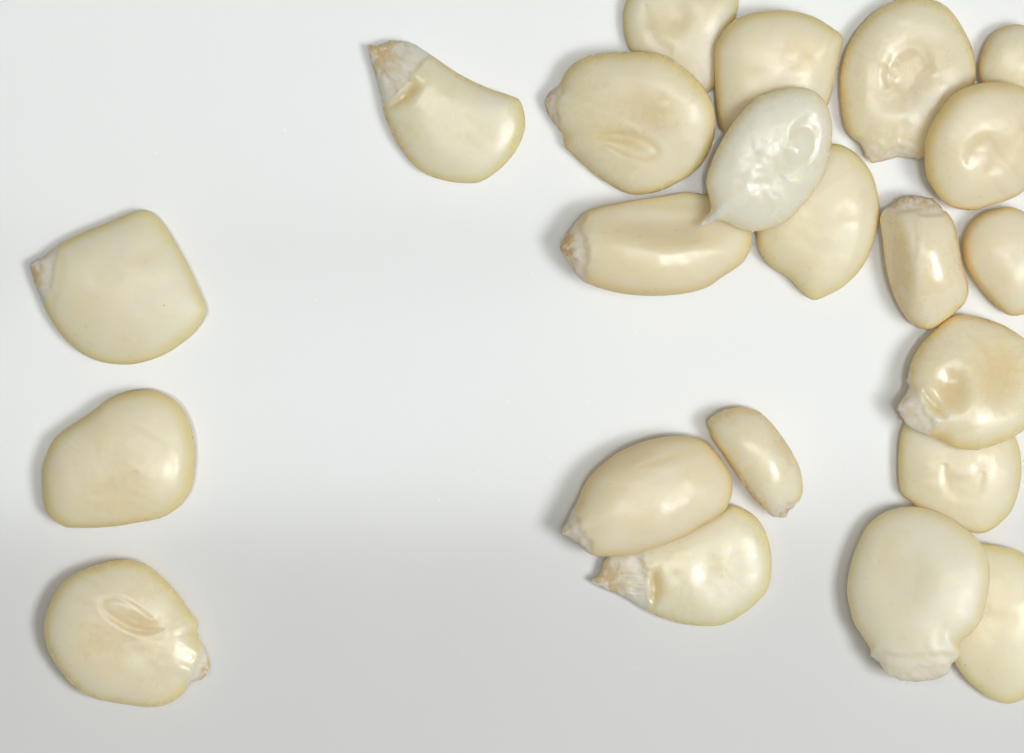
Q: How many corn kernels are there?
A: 22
